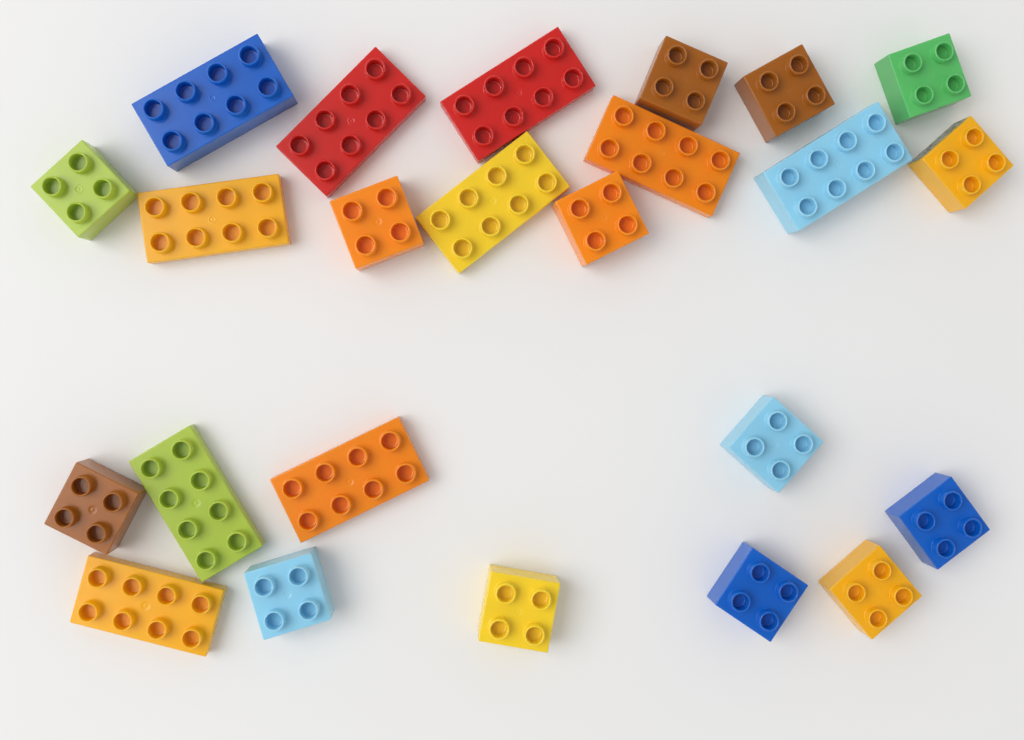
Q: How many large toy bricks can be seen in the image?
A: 10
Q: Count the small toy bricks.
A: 14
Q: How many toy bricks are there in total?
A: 24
